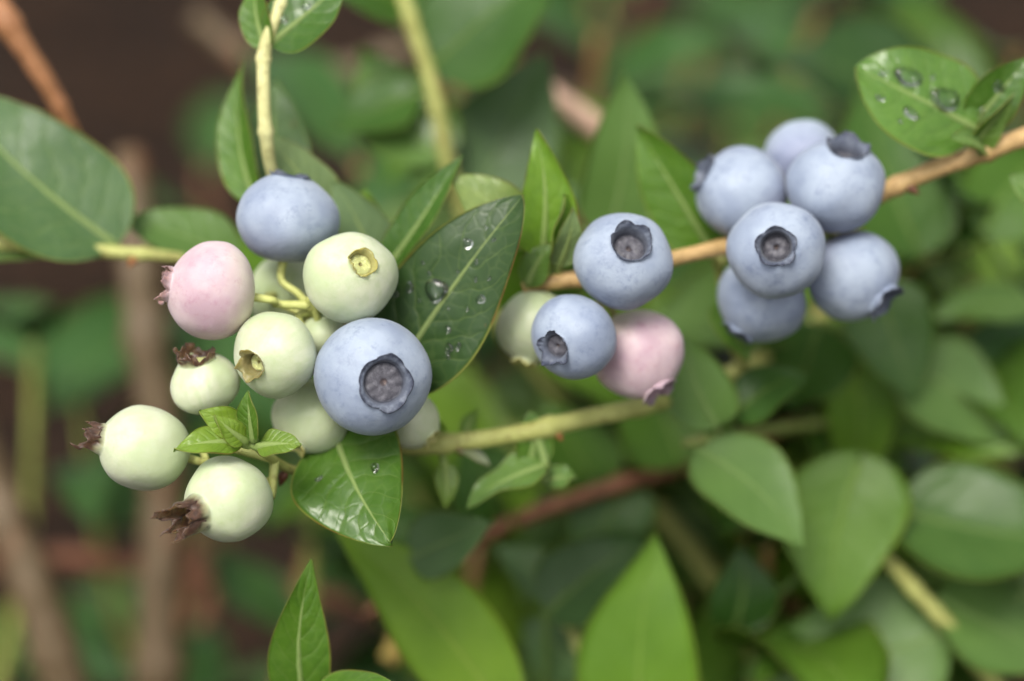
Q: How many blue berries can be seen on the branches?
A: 10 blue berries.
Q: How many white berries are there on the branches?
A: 10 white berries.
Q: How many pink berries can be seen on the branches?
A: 2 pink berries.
